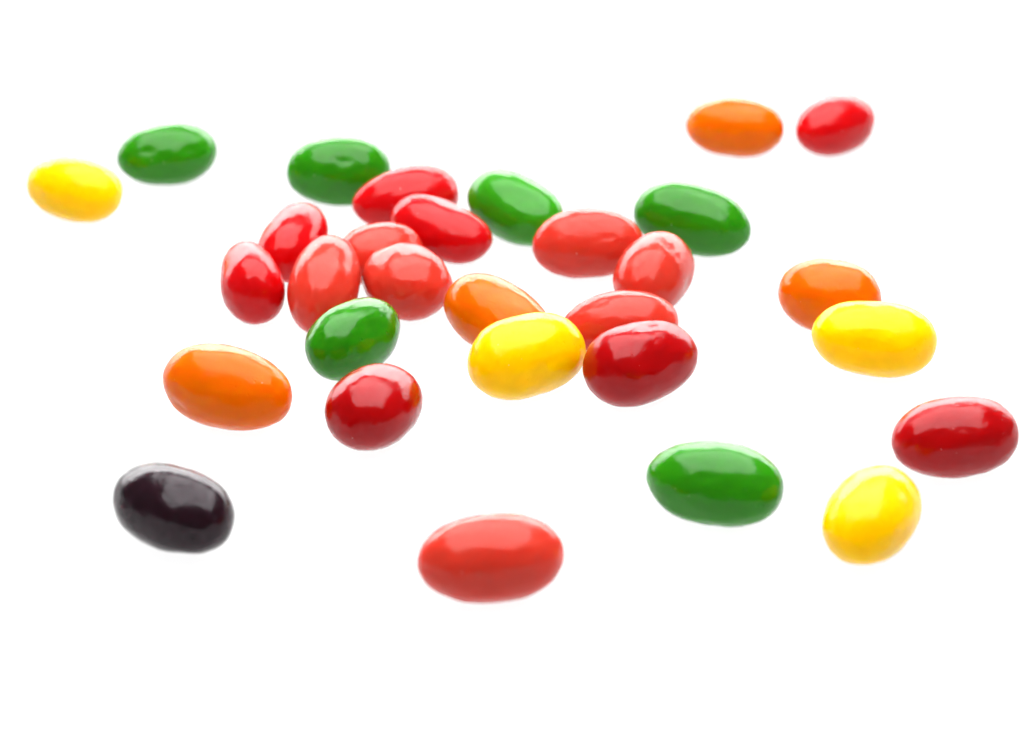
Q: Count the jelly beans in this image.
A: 30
